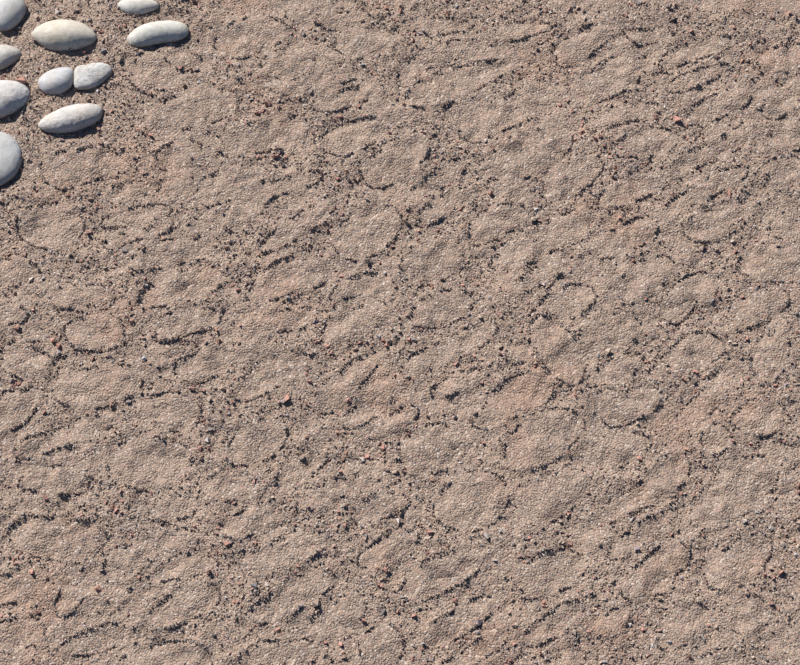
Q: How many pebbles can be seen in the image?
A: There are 10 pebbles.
